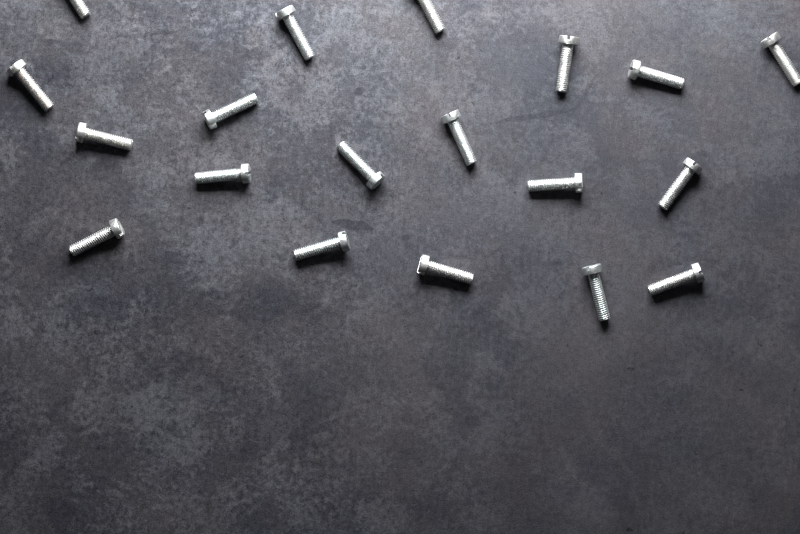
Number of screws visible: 19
